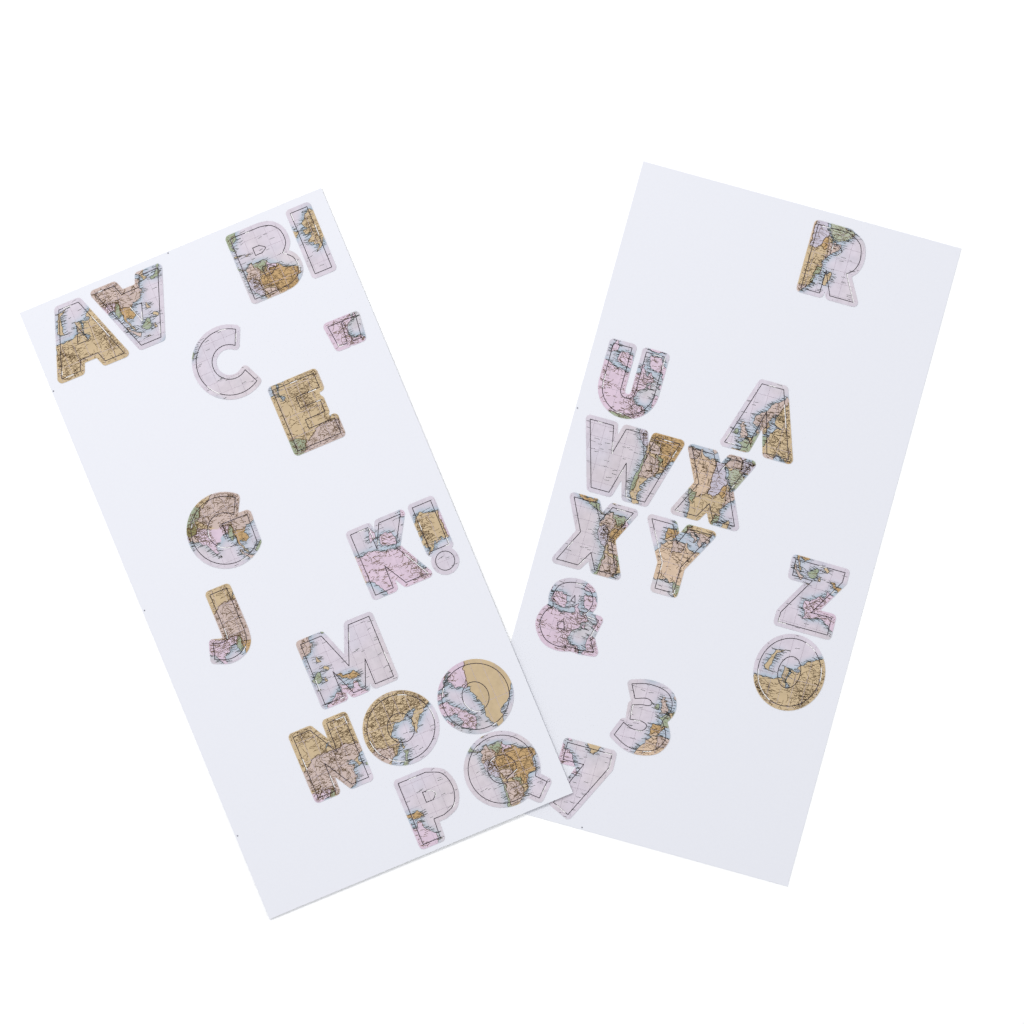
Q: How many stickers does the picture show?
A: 29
